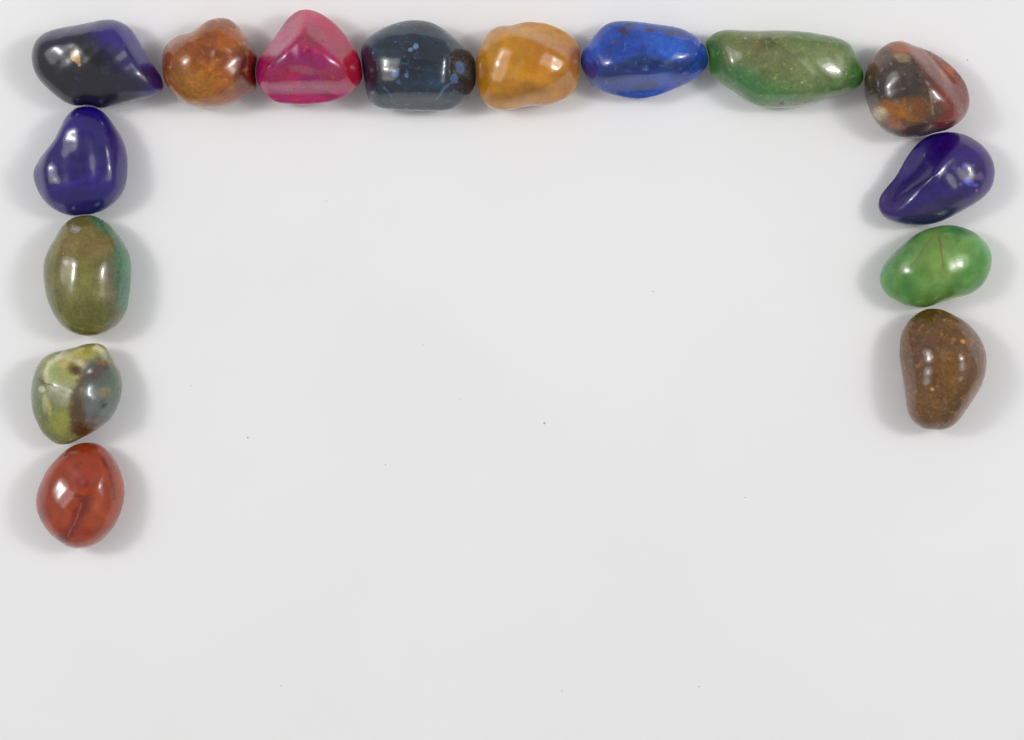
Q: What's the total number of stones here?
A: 15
